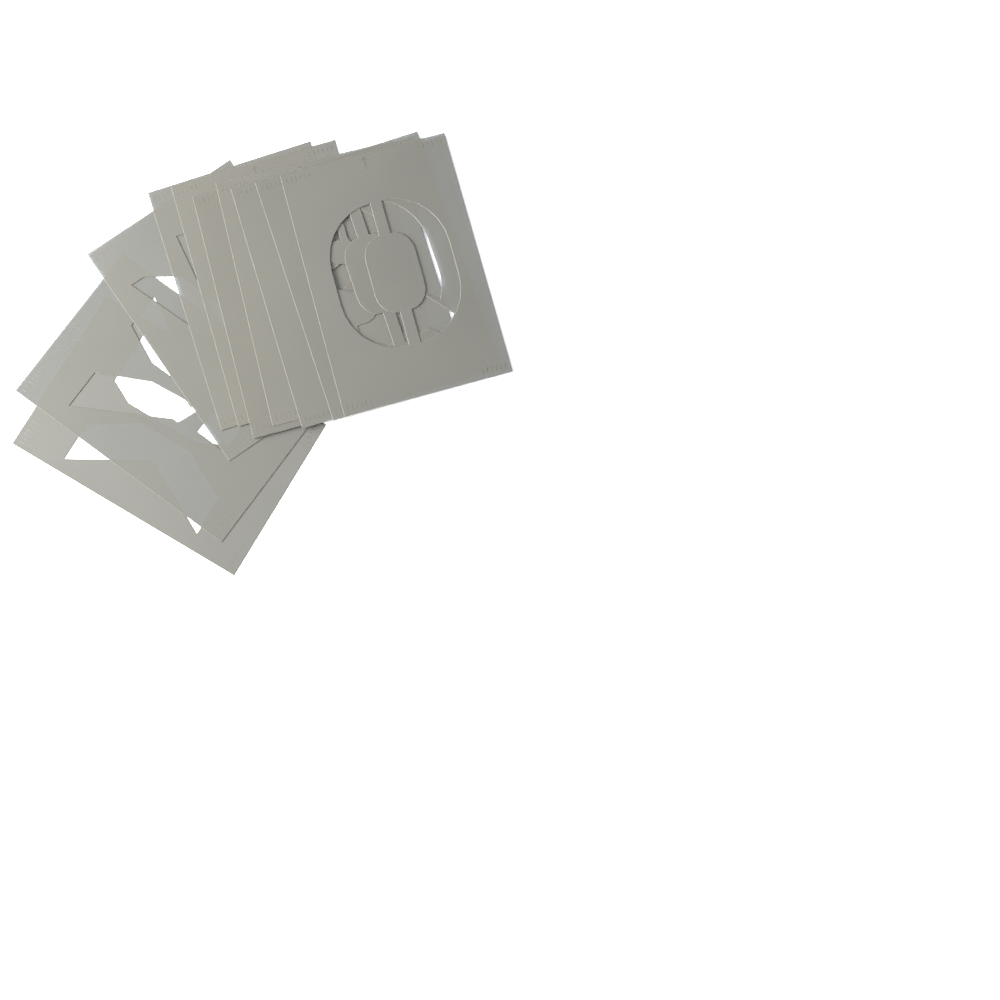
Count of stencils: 10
